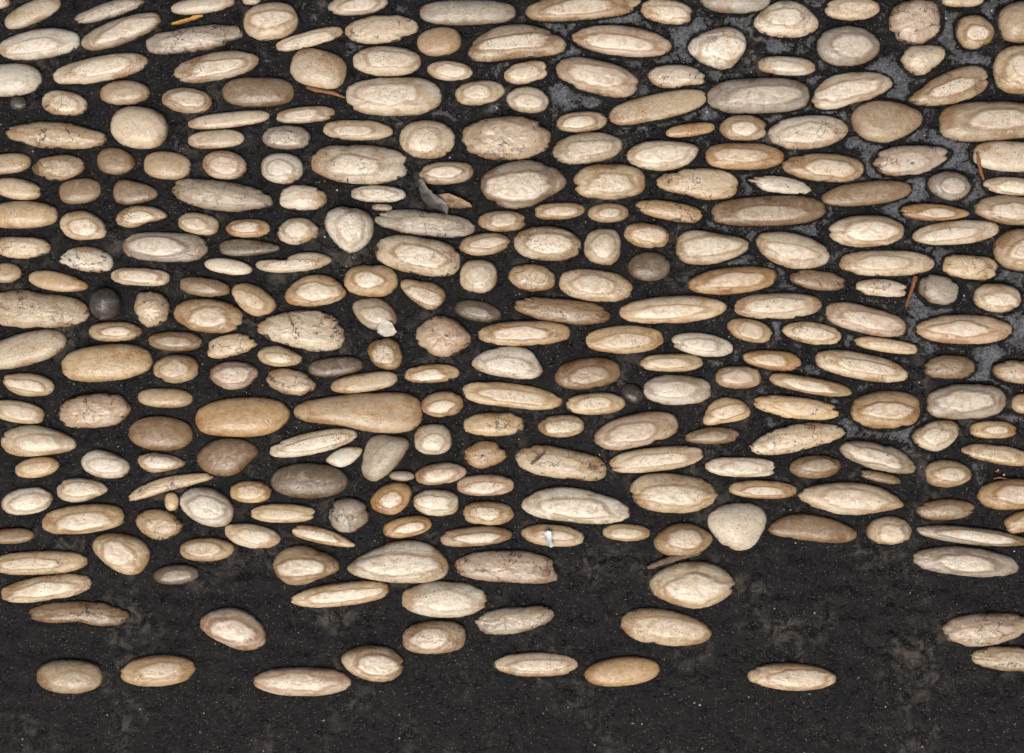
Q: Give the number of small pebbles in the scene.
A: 155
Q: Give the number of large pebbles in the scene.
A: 134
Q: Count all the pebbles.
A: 289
